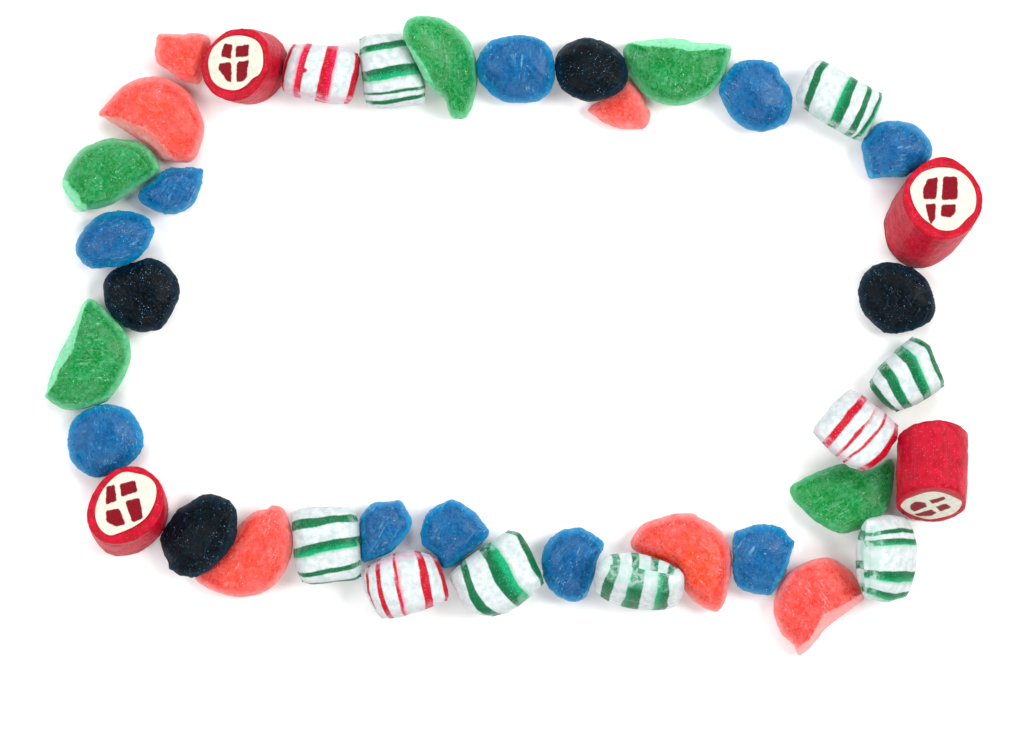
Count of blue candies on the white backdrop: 10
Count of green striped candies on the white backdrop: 7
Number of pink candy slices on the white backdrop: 6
